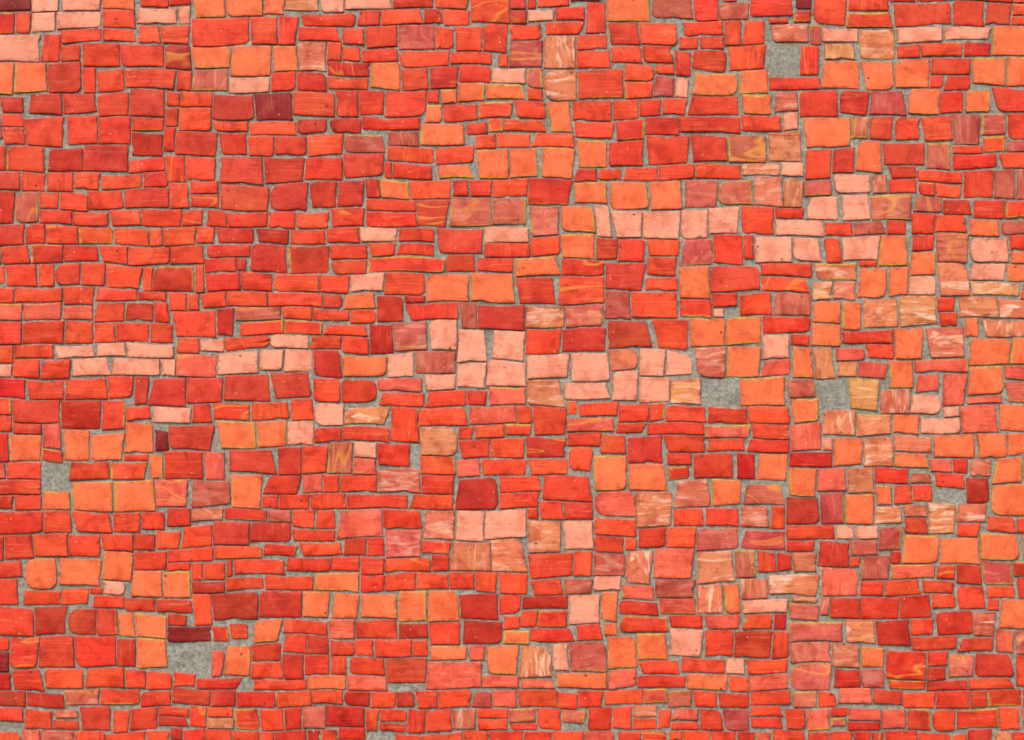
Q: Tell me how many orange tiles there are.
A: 128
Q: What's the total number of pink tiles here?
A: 84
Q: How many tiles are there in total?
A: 212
